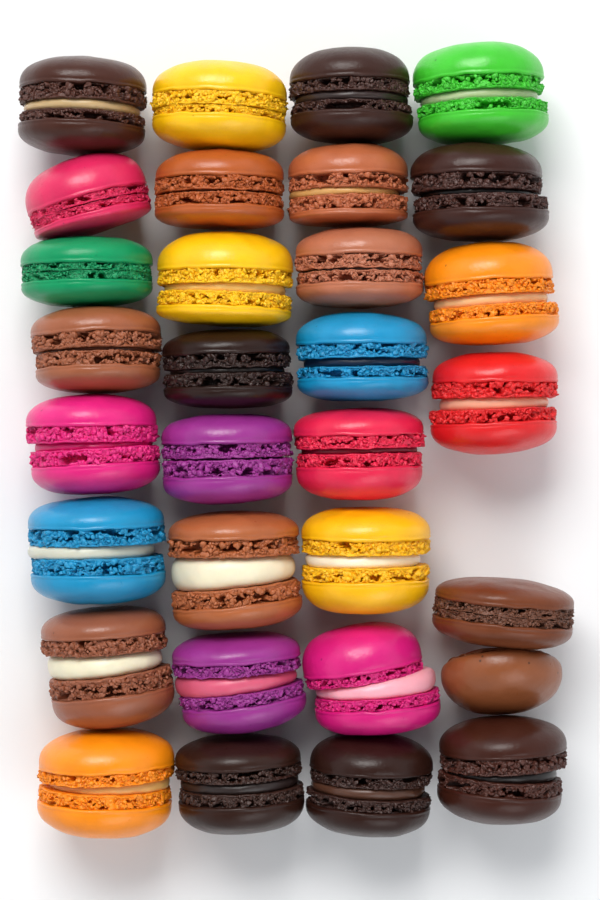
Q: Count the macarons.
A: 31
